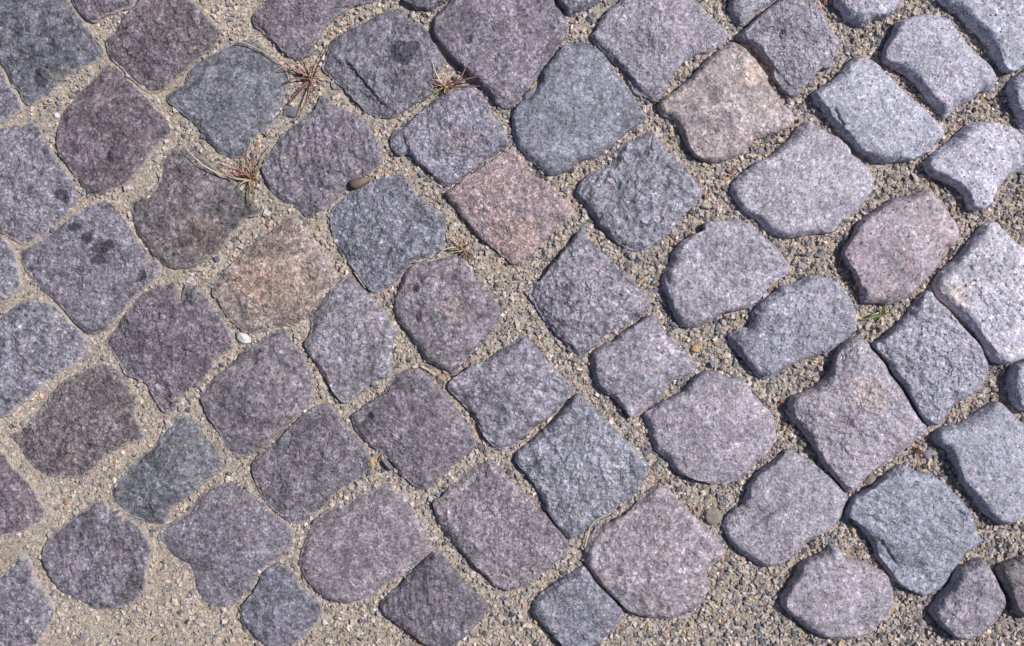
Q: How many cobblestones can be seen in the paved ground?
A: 70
